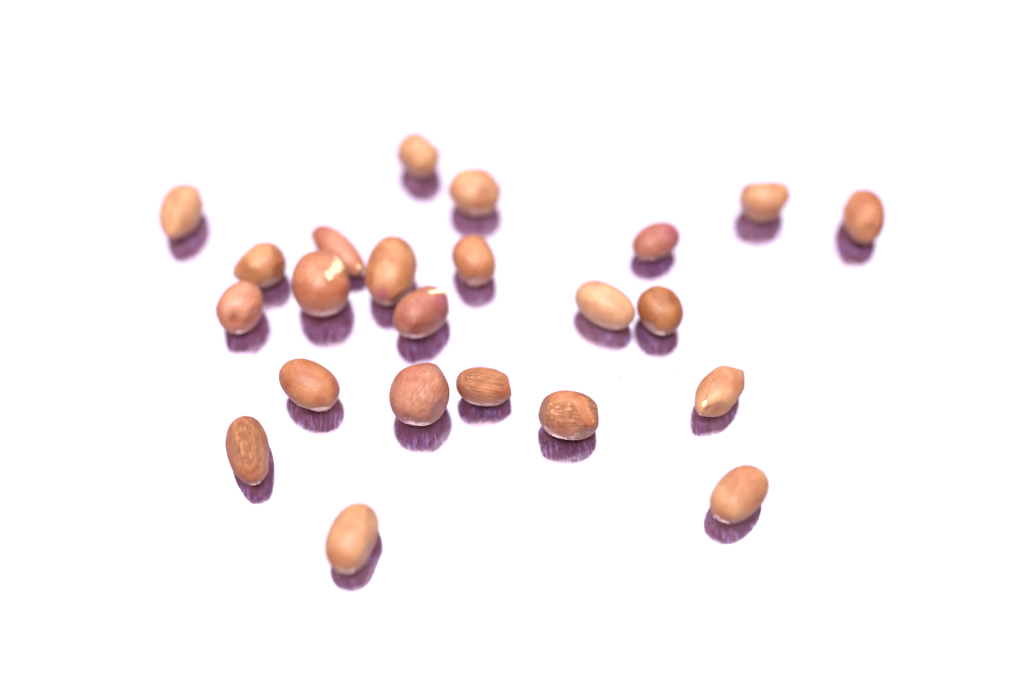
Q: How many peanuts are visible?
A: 23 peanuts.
